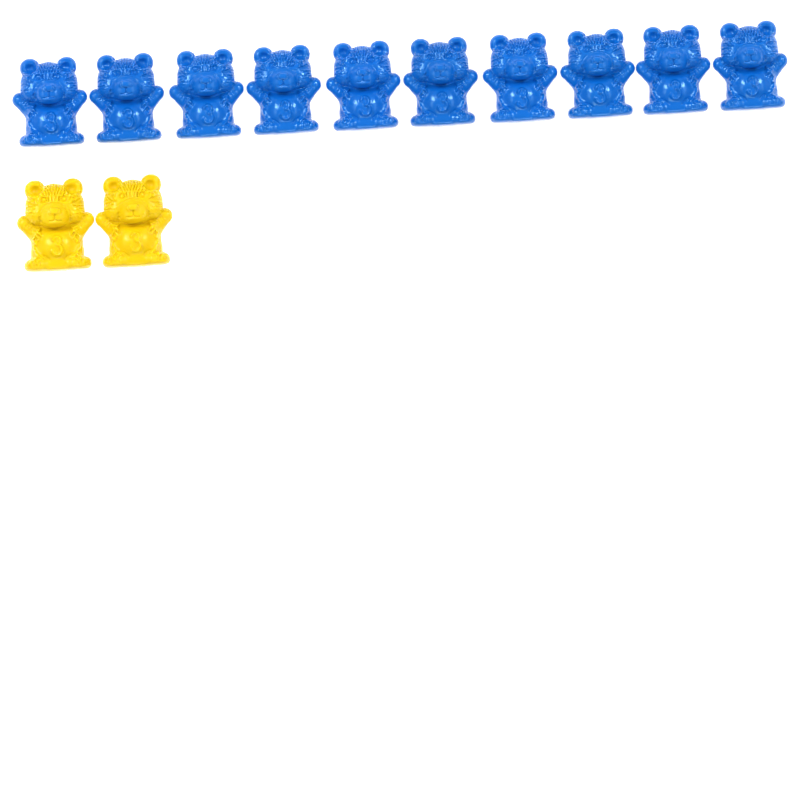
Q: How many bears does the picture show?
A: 12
